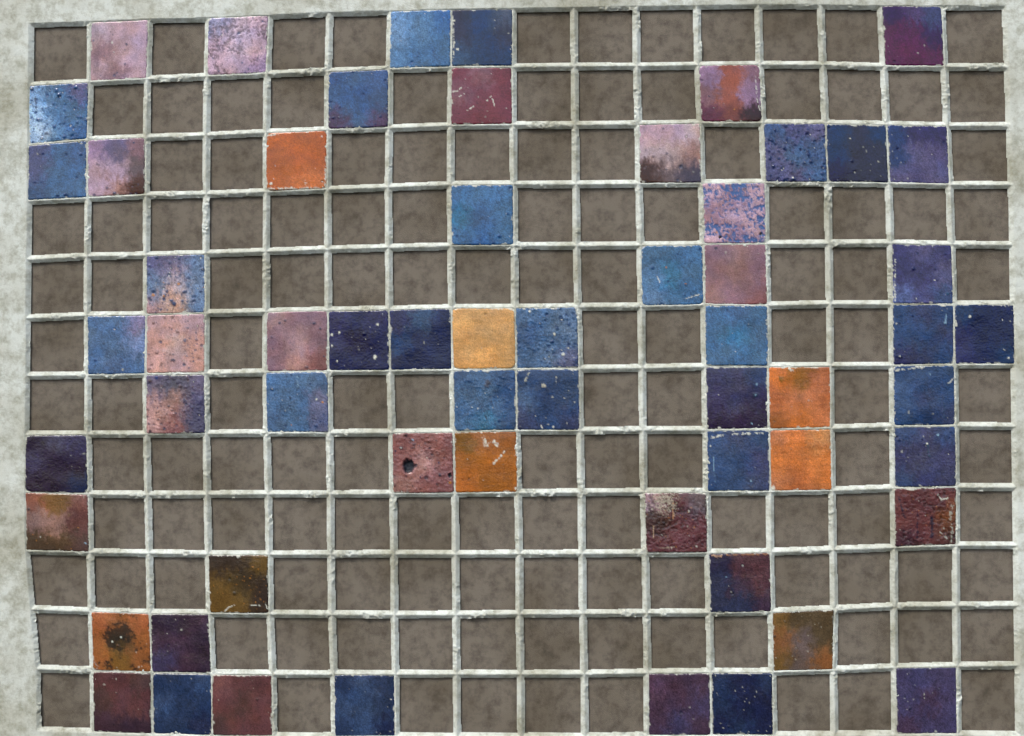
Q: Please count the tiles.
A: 60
